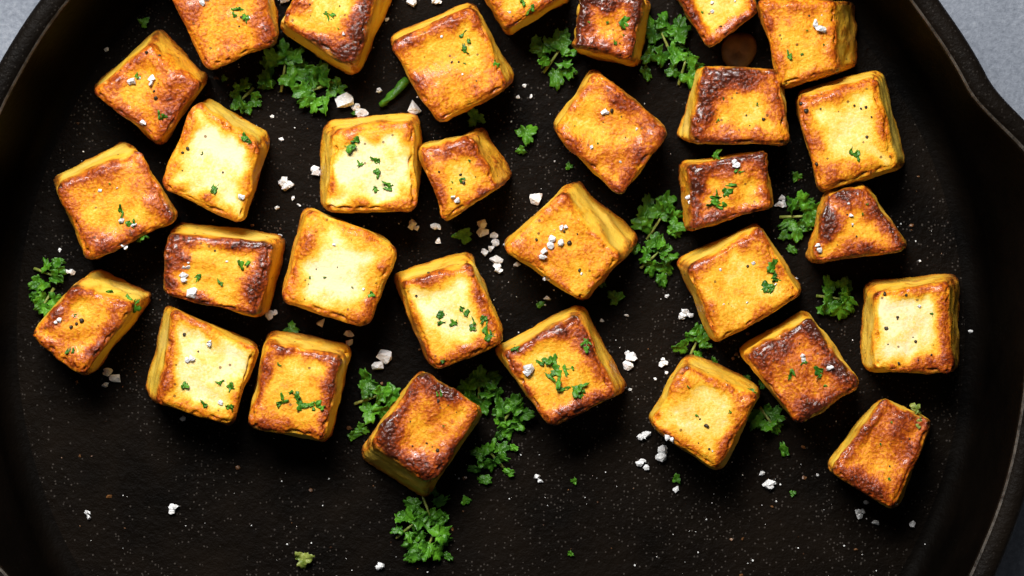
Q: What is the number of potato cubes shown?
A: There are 31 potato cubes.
